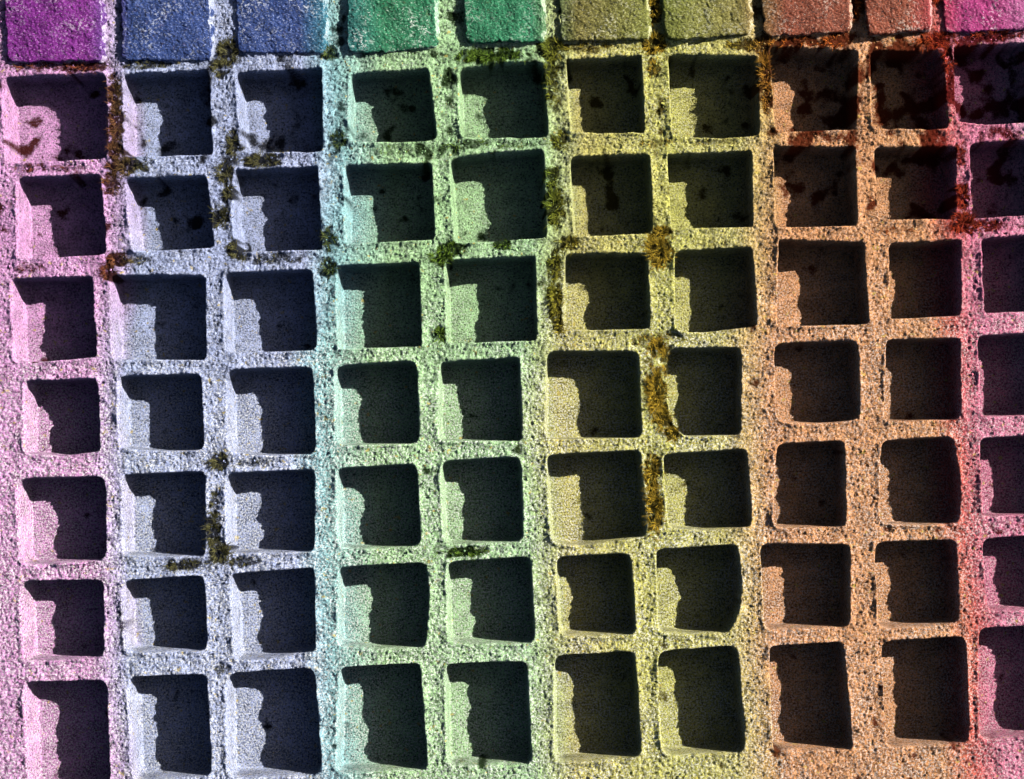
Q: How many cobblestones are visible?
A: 10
